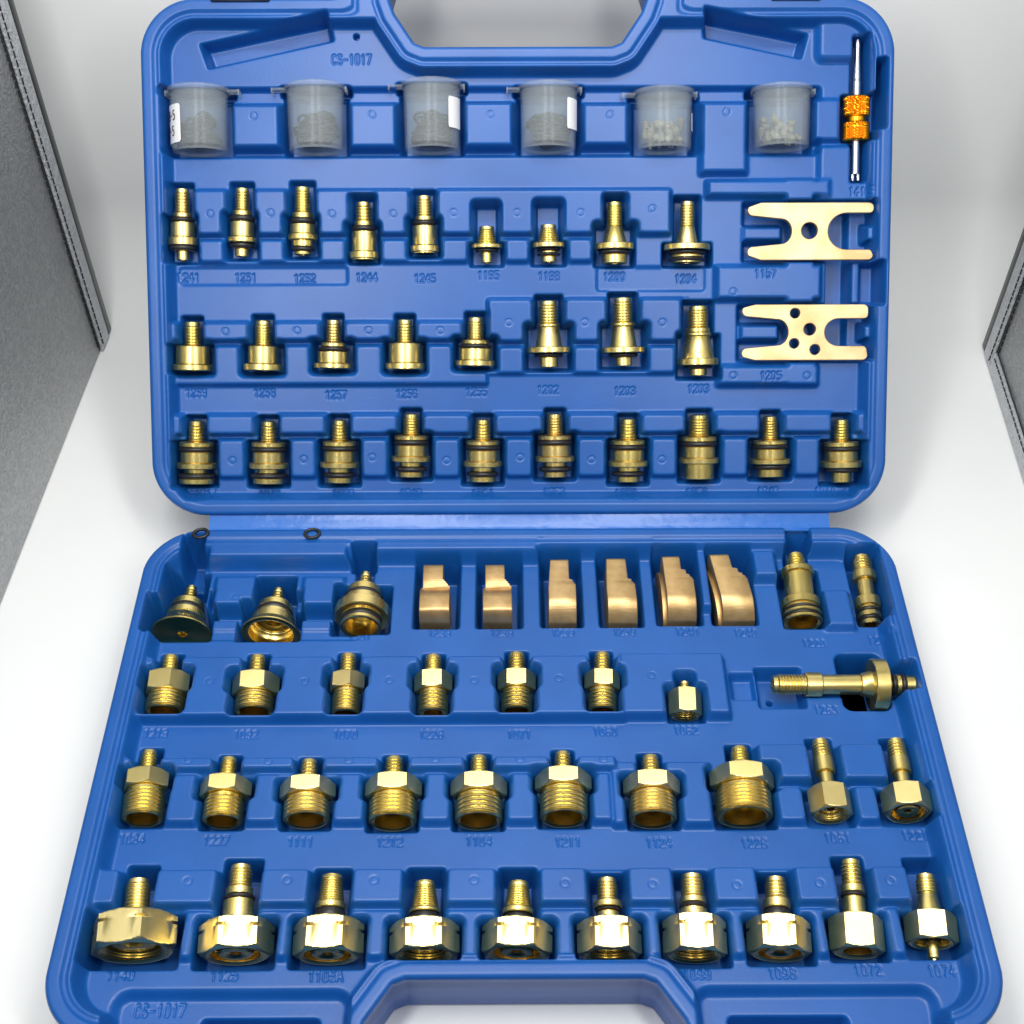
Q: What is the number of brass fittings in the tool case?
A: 60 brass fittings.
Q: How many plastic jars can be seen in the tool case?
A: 6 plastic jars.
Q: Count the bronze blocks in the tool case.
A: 6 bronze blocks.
